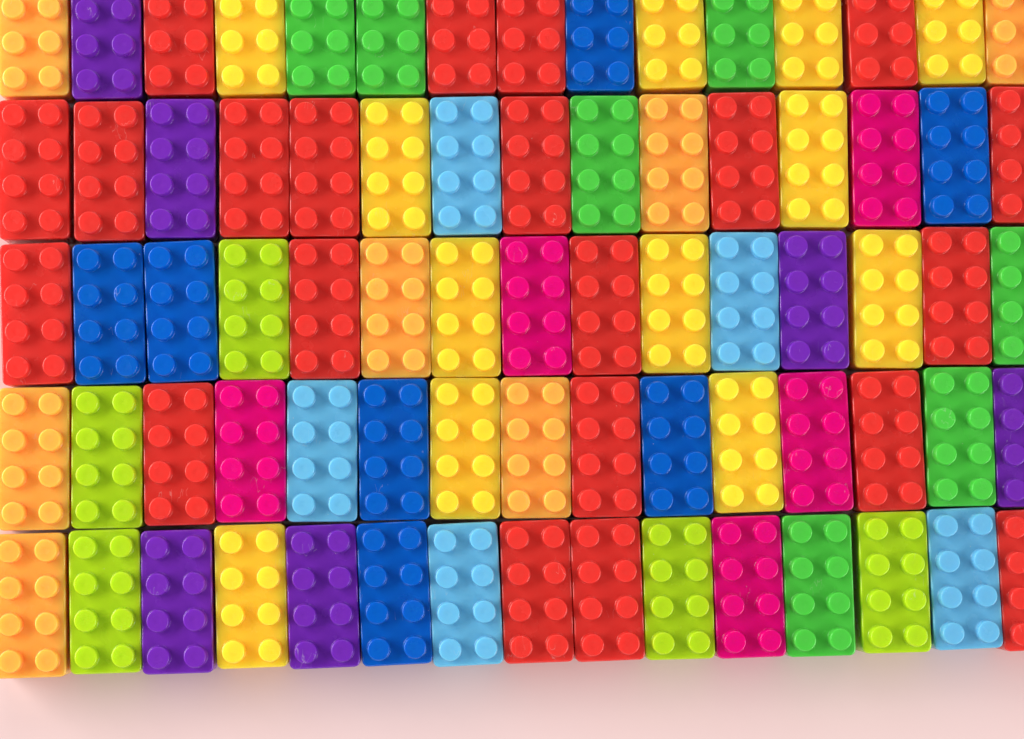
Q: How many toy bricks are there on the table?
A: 75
